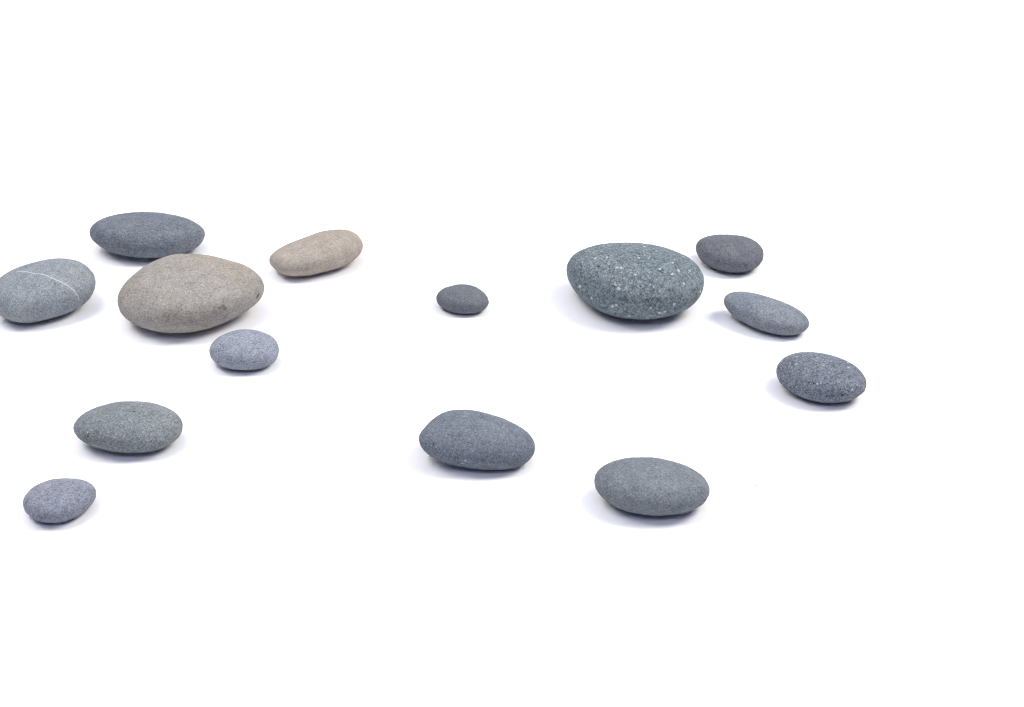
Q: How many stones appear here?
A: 14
